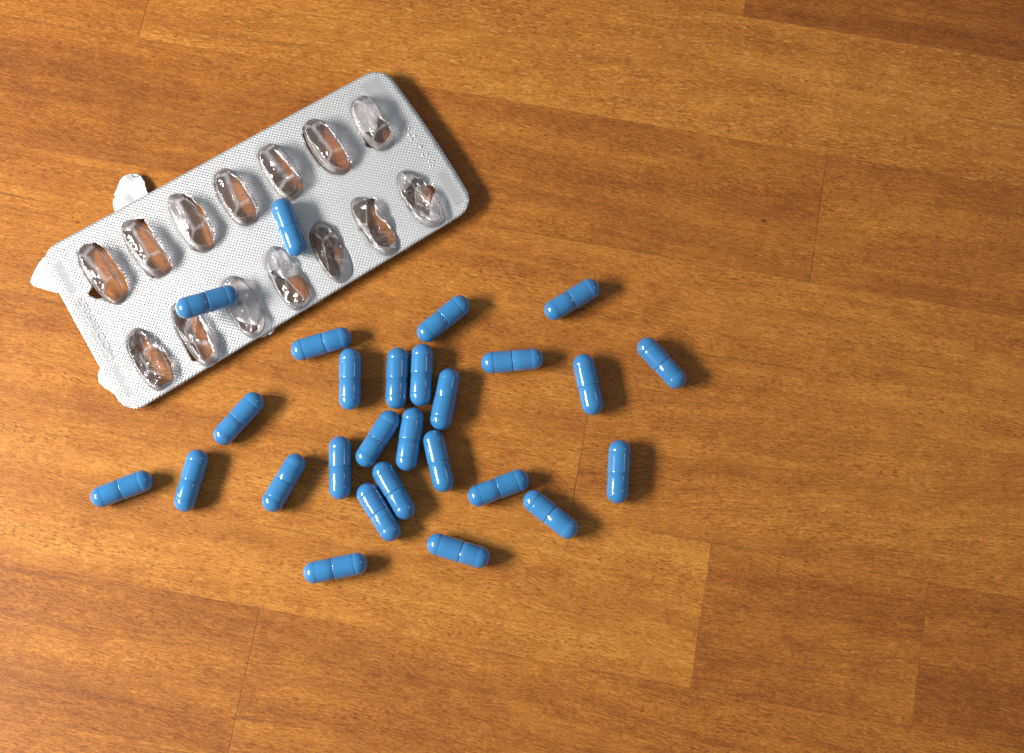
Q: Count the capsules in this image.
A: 27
